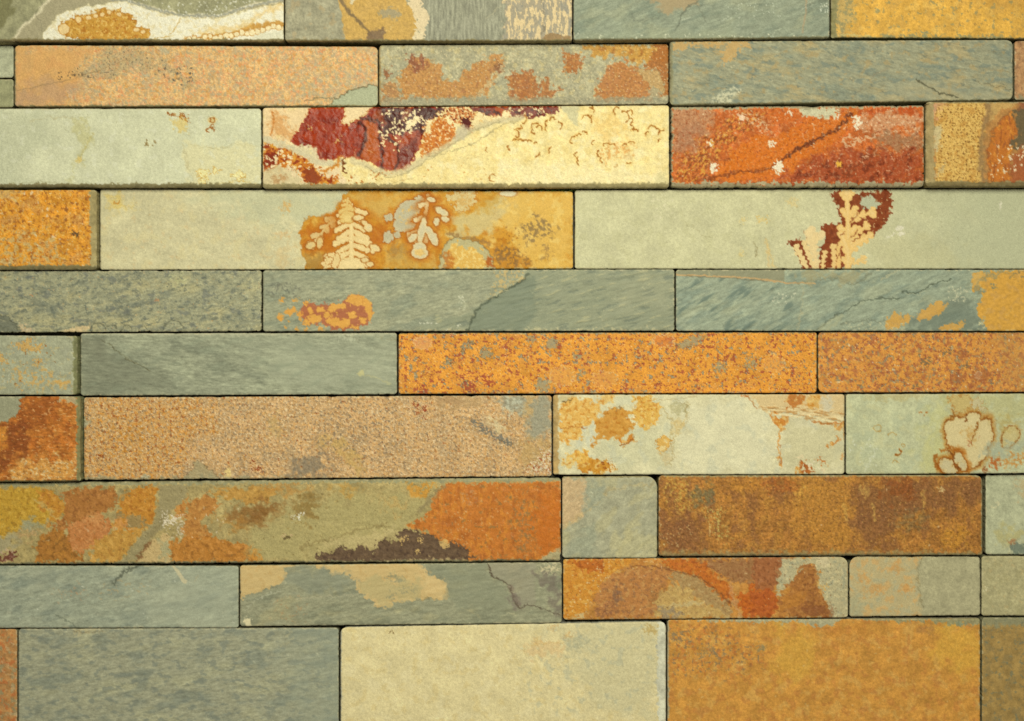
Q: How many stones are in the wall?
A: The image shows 42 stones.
